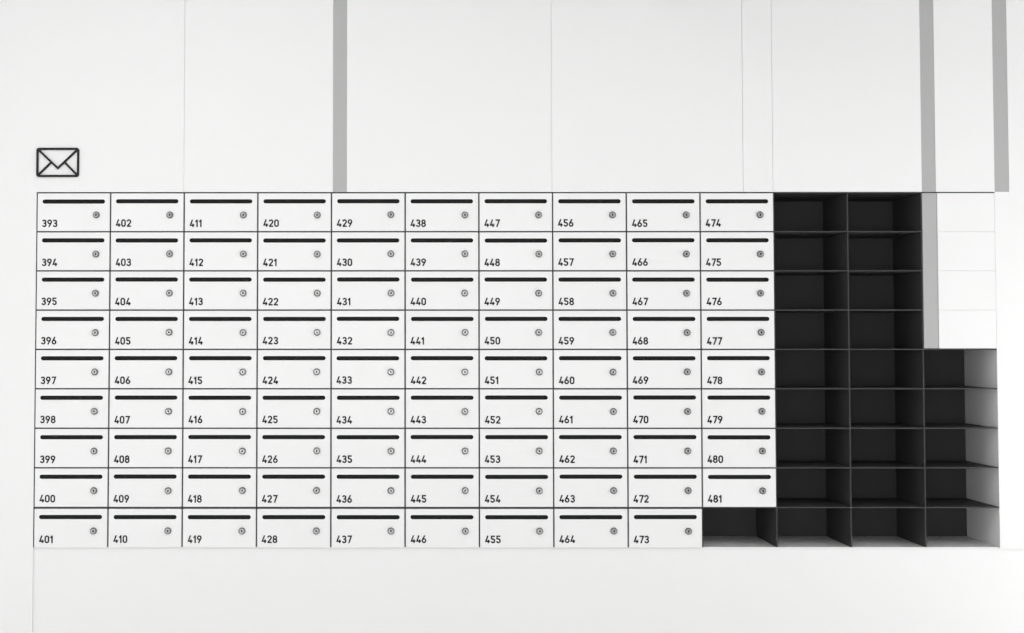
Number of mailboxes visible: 89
